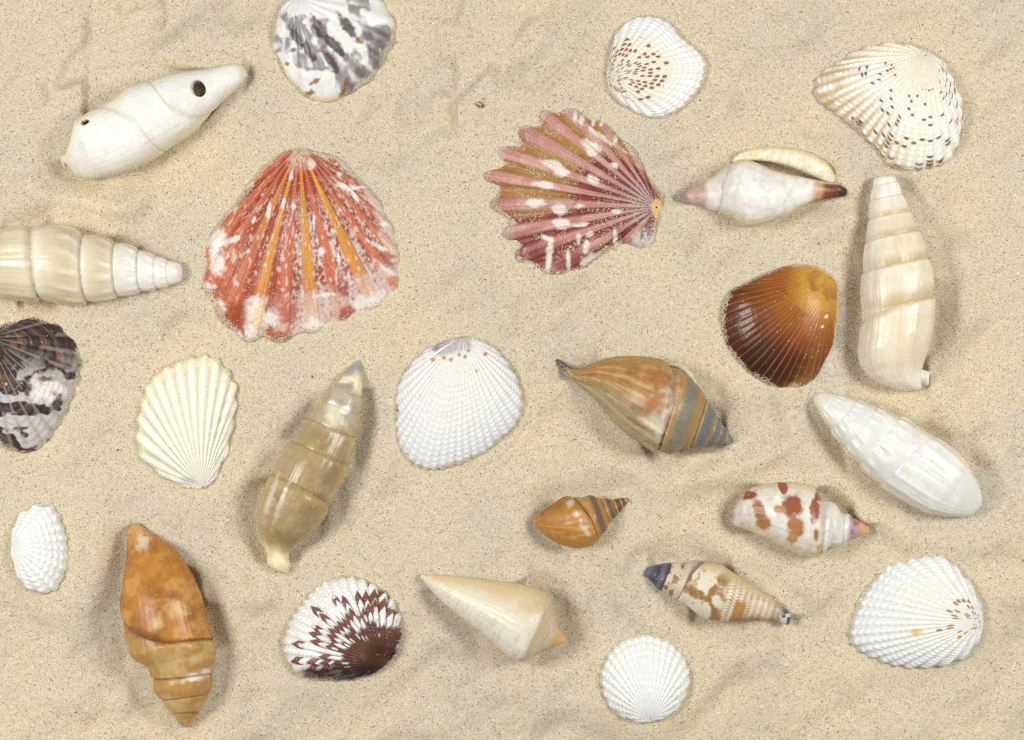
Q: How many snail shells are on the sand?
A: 12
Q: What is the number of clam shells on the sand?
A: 13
